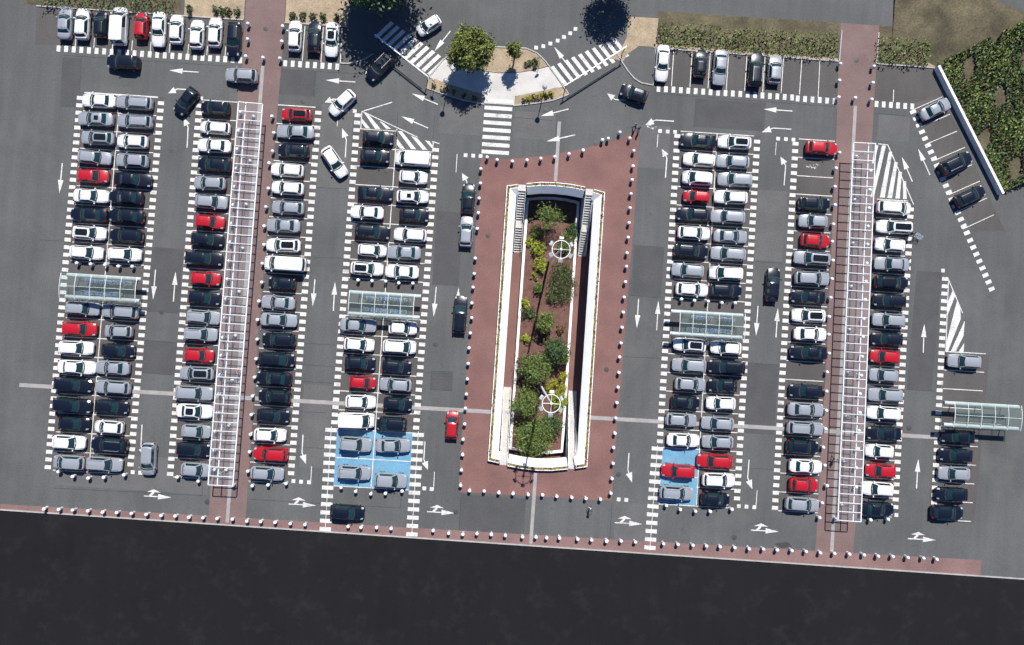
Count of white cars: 64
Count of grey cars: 65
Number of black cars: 70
